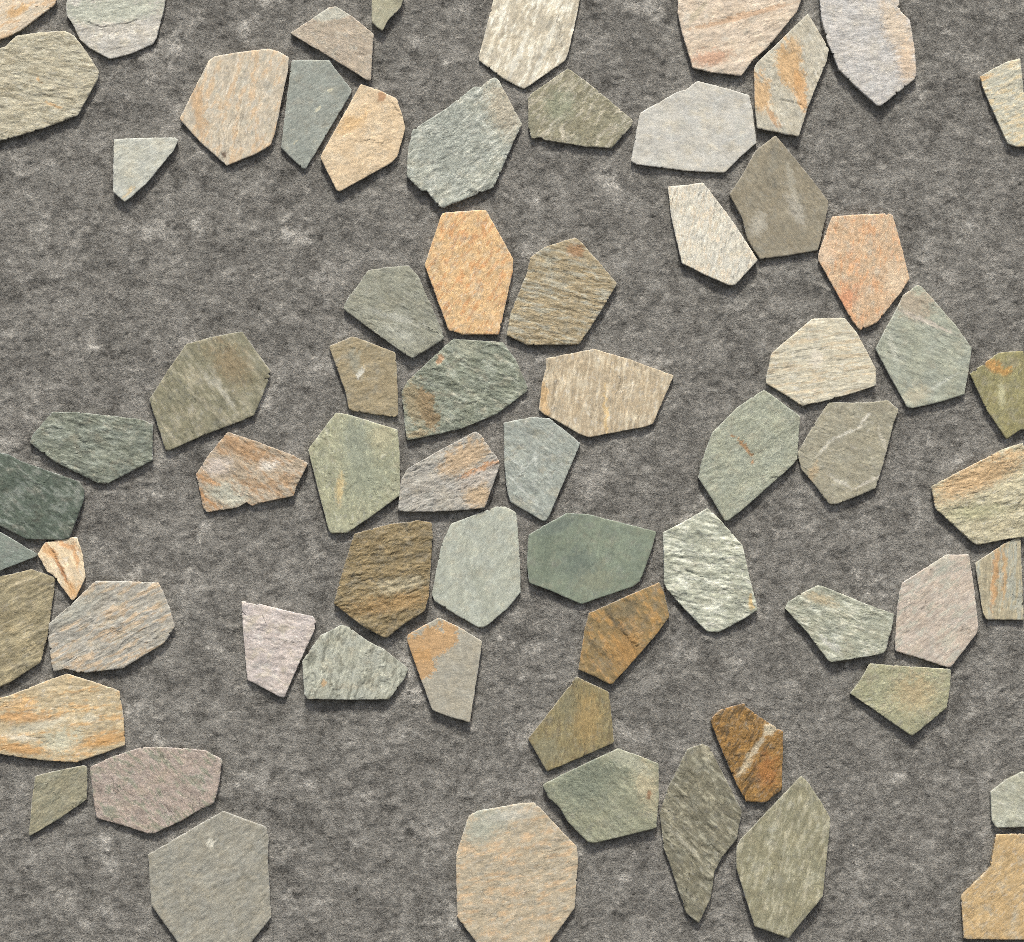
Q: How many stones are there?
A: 67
